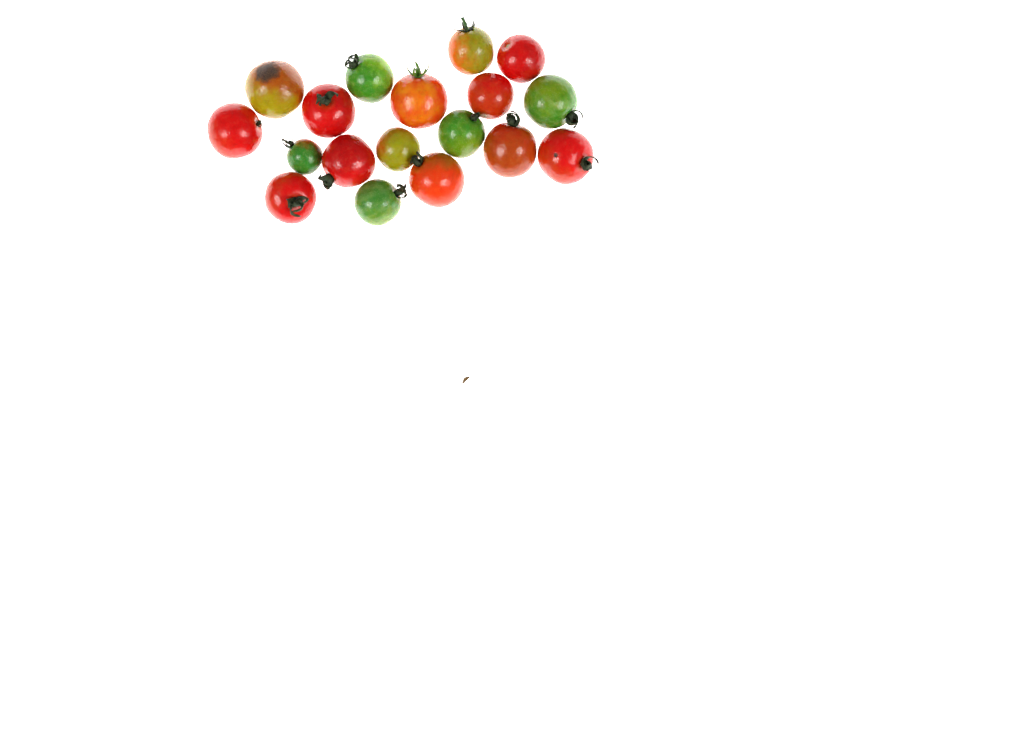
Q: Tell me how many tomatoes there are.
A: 18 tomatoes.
